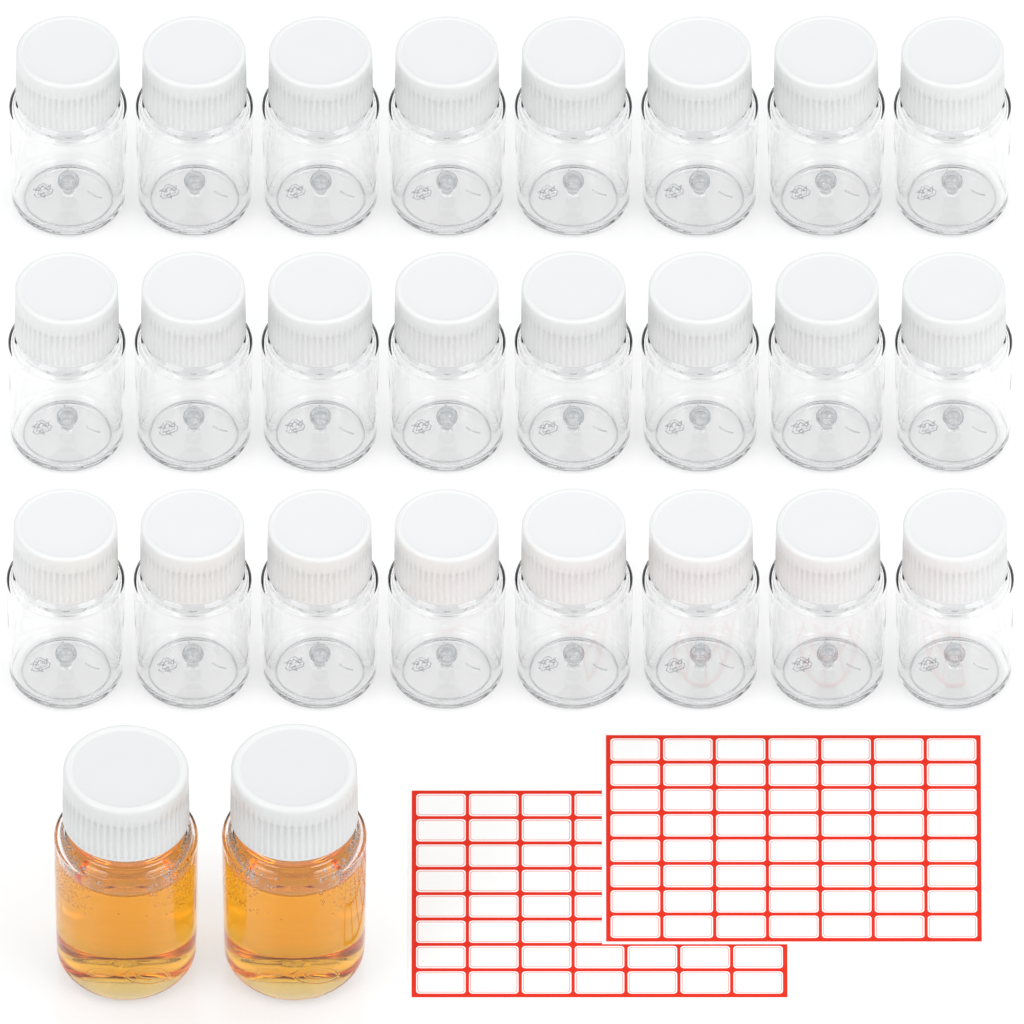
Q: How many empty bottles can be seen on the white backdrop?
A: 24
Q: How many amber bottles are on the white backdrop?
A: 2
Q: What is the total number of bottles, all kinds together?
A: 26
